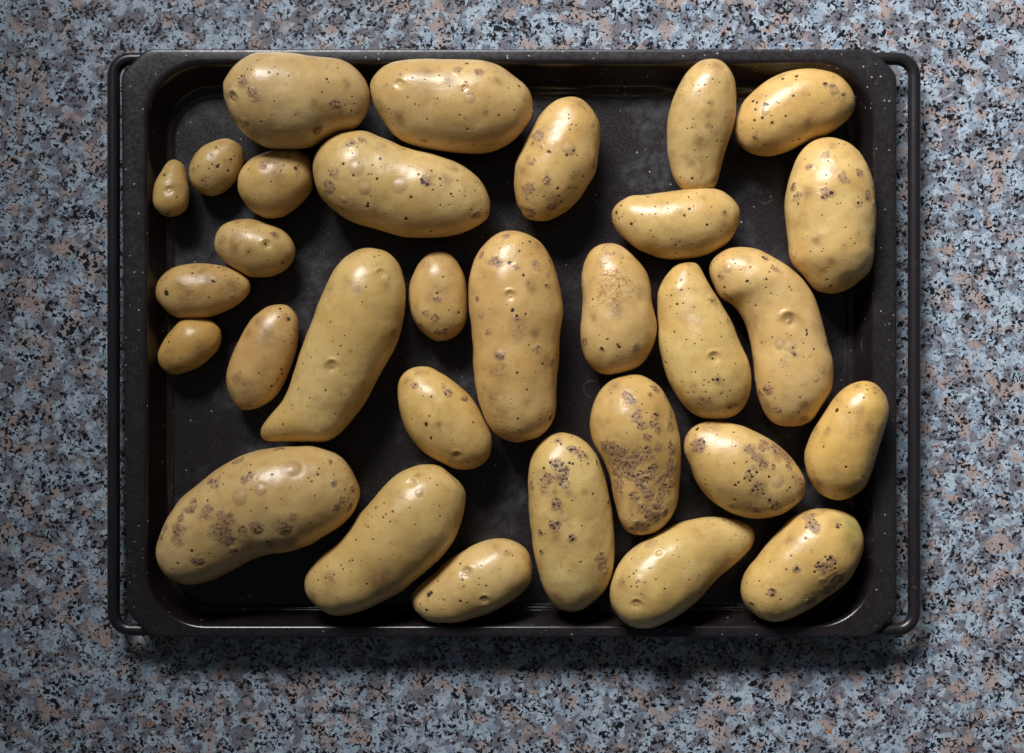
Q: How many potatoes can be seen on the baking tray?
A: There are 31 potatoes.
